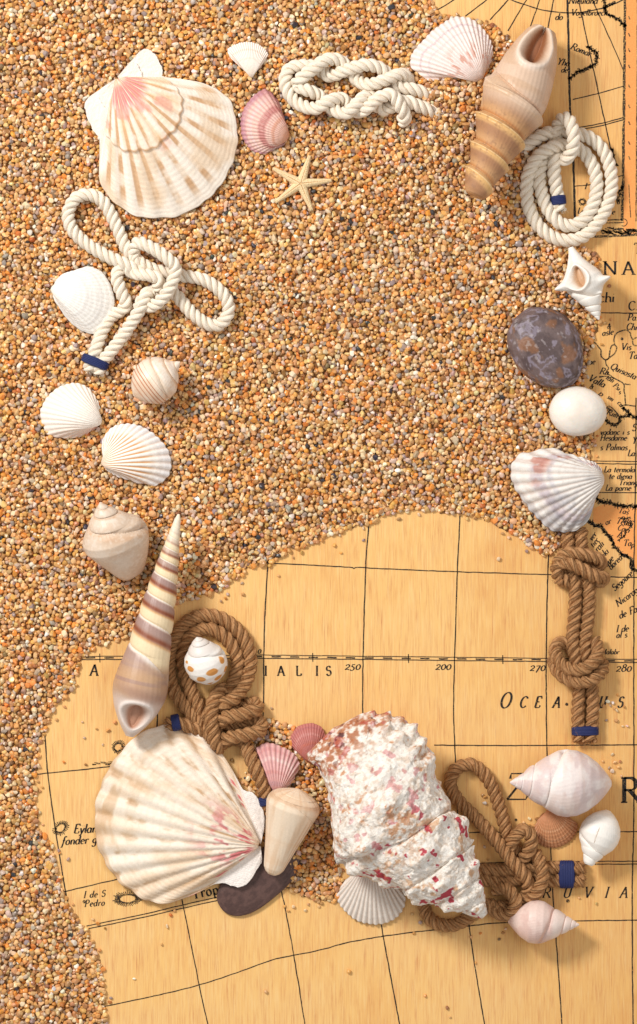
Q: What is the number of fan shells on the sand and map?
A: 13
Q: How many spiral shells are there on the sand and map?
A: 11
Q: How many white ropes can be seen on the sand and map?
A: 3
